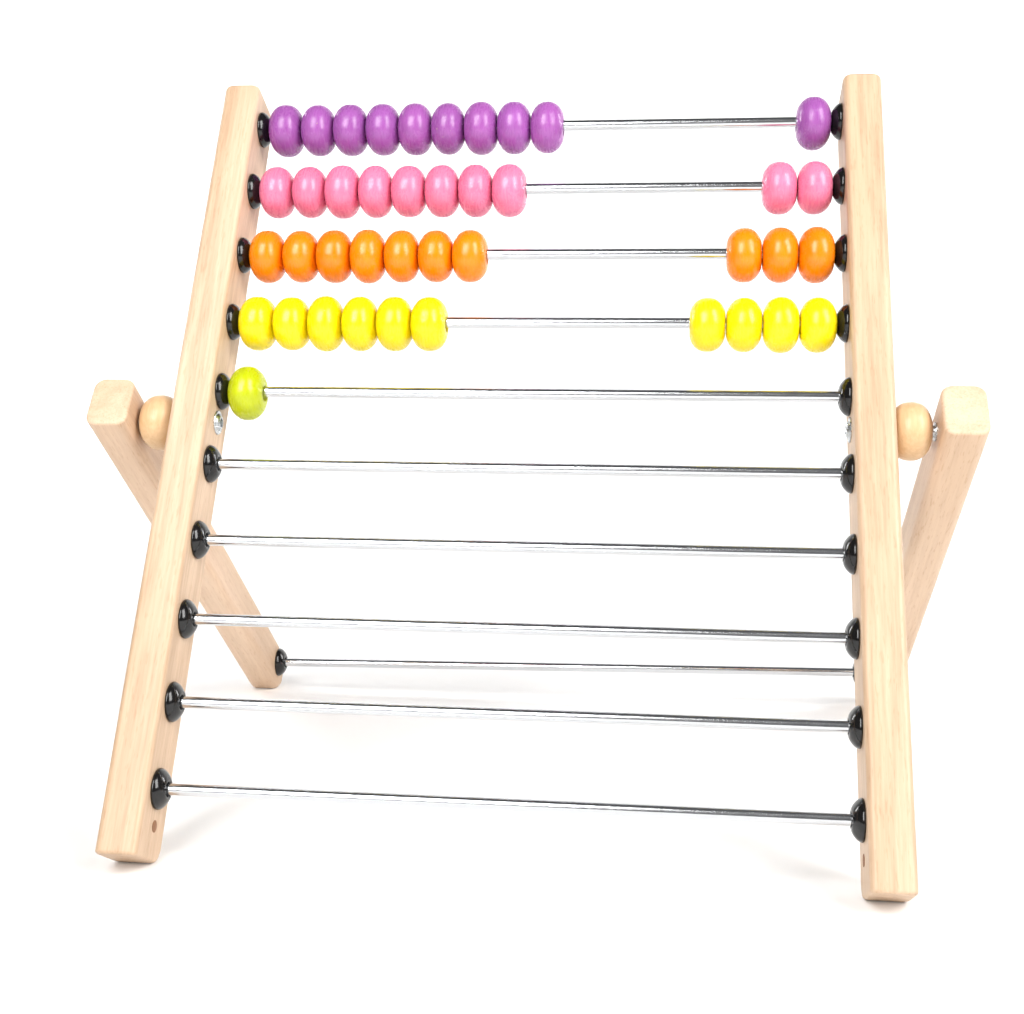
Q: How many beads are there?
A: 41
